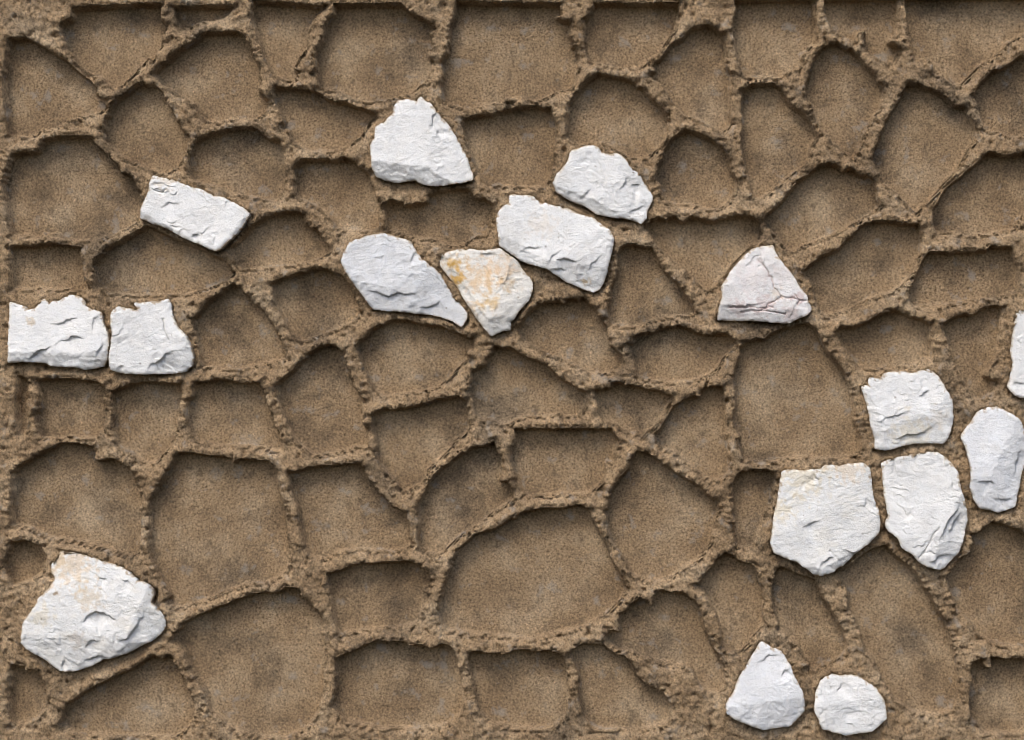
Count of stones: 17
